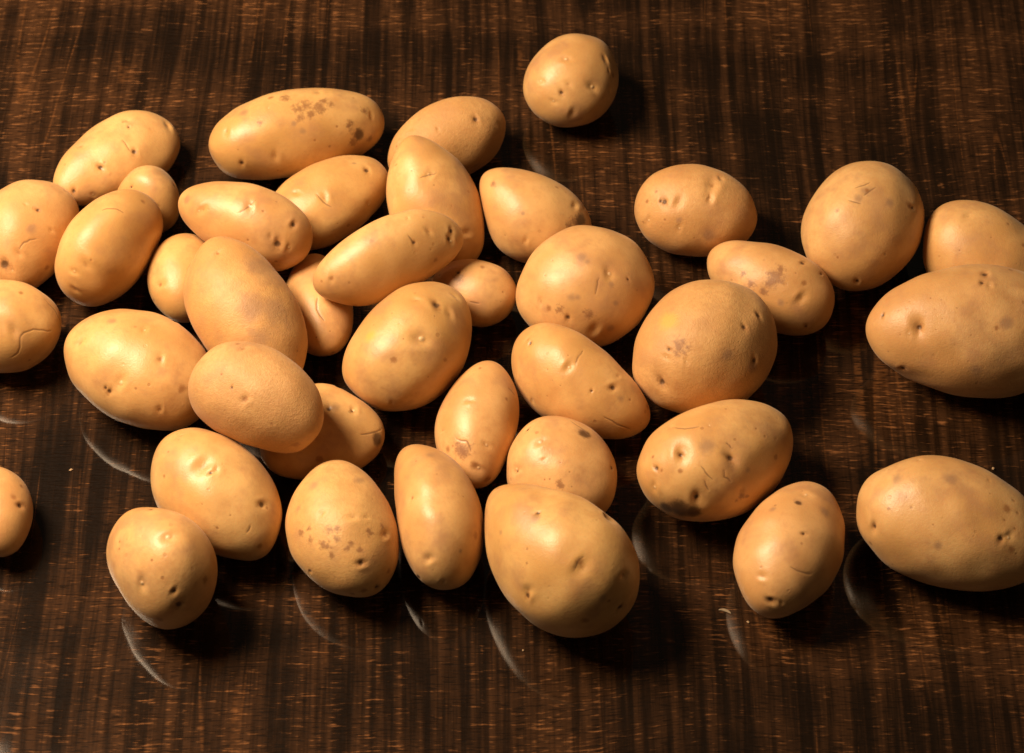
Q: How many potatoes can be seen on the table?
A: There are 40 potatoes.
